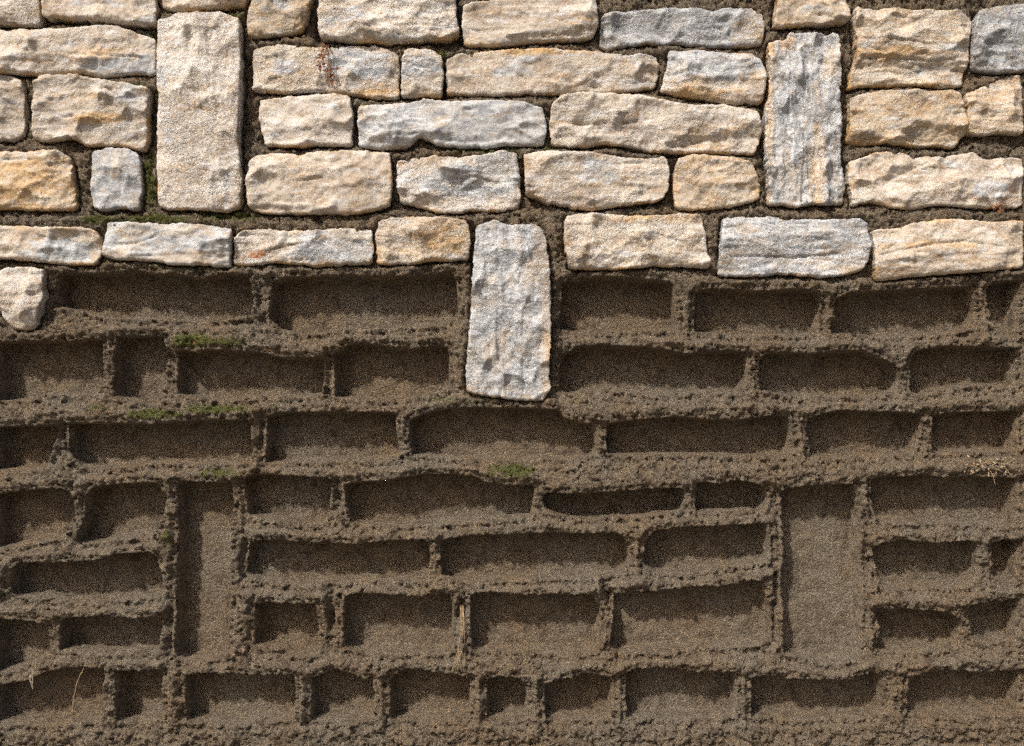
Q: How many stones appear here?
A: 40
